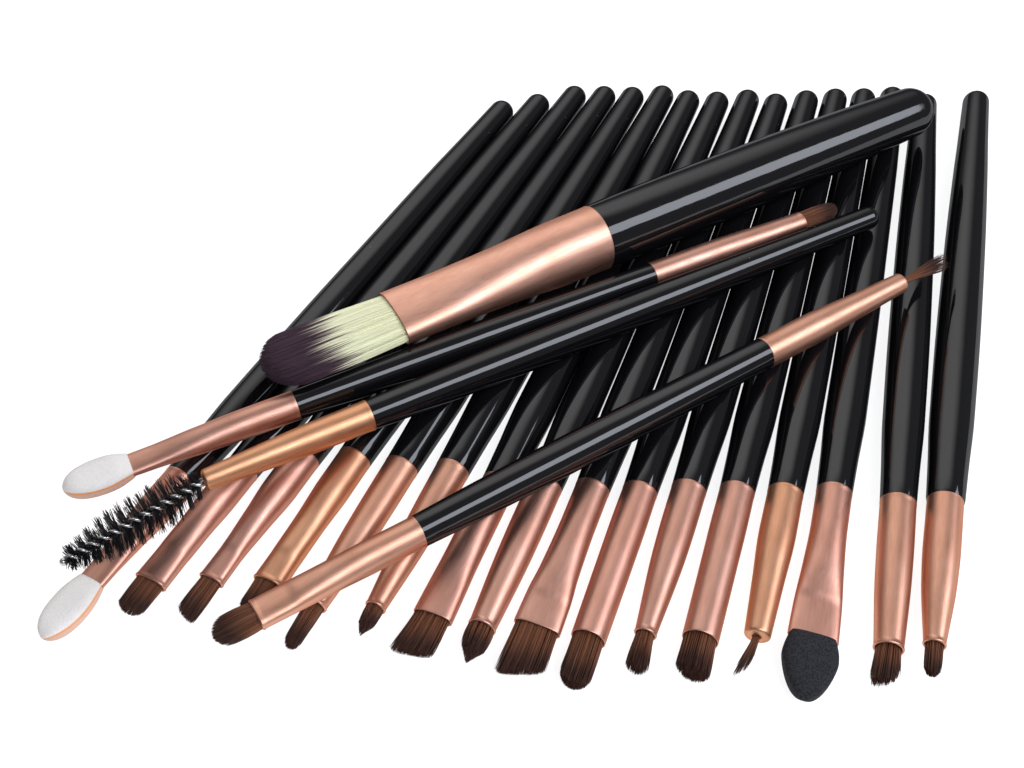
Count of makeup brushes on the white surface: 20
